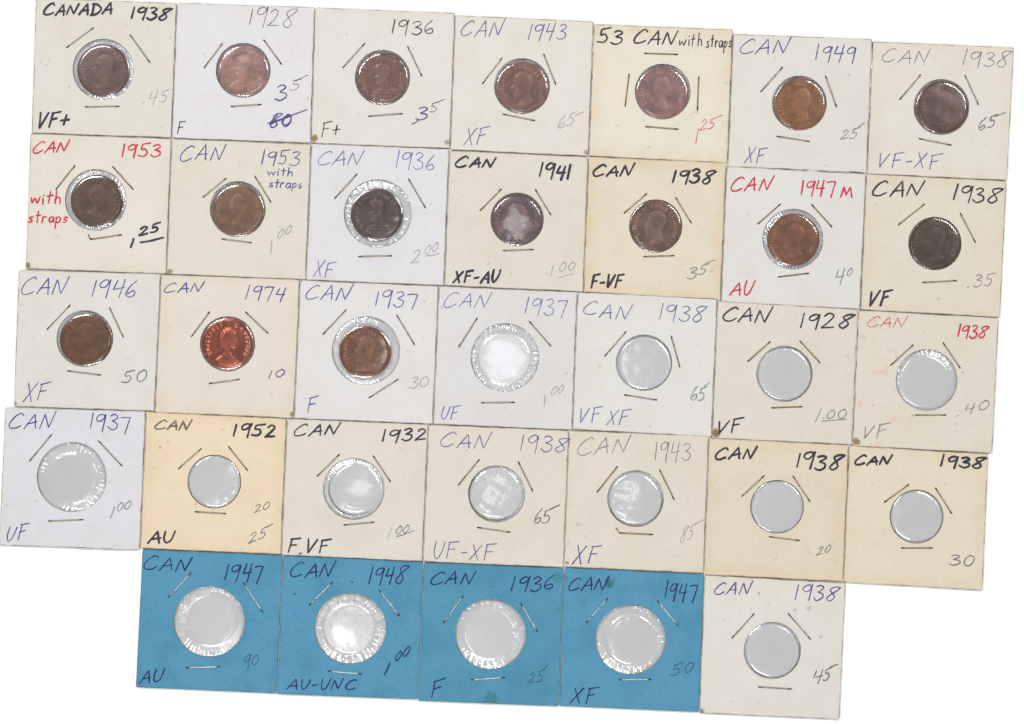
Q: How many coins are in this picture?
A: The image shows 17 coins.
